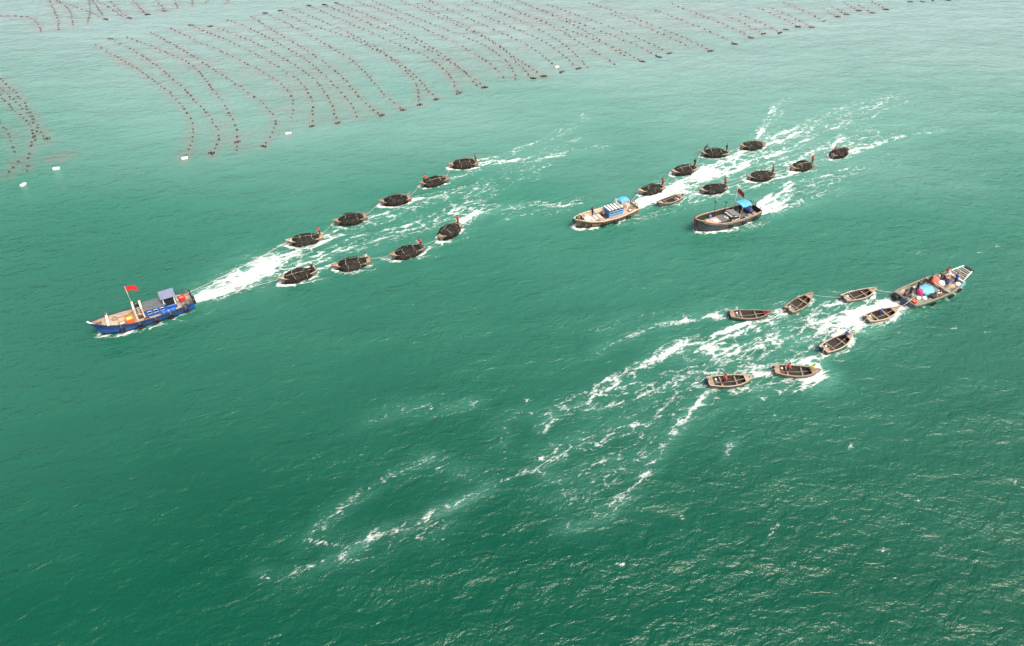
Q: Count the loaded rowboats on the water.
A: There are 17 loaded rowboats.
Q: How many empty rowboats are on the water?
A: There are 8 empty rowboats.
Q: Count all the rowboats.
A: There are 25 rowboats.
